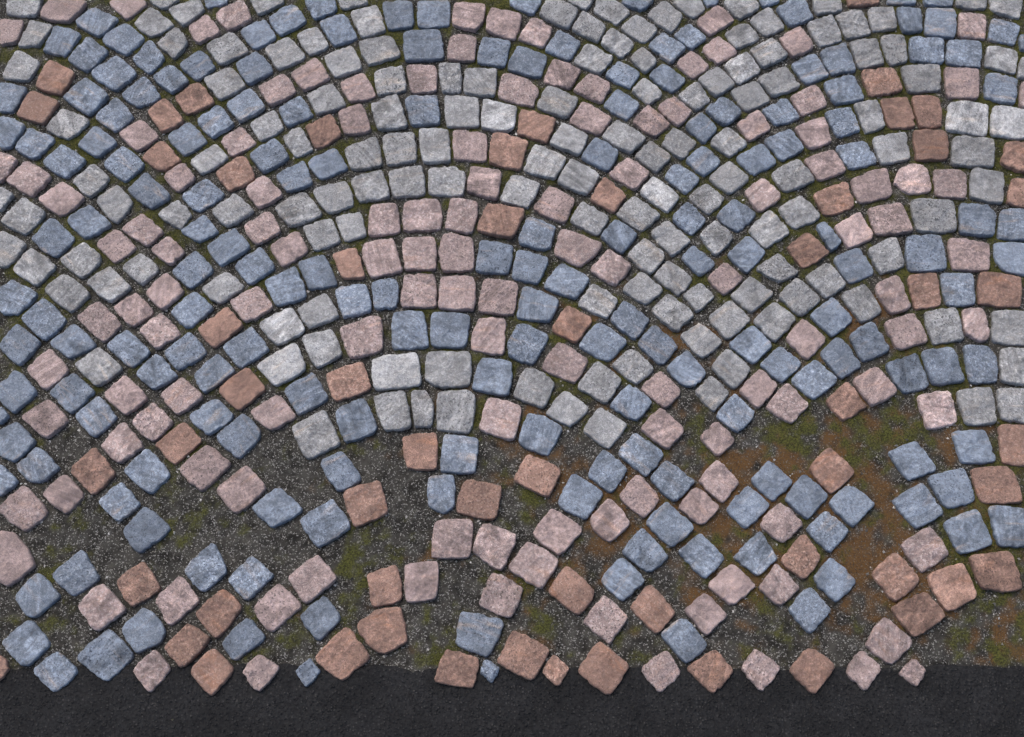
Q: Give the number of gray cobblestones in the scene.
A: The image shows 145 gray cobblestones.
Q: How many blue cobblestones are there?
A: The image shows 183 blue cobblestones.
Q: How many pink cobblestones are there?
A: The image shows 125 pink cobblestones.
